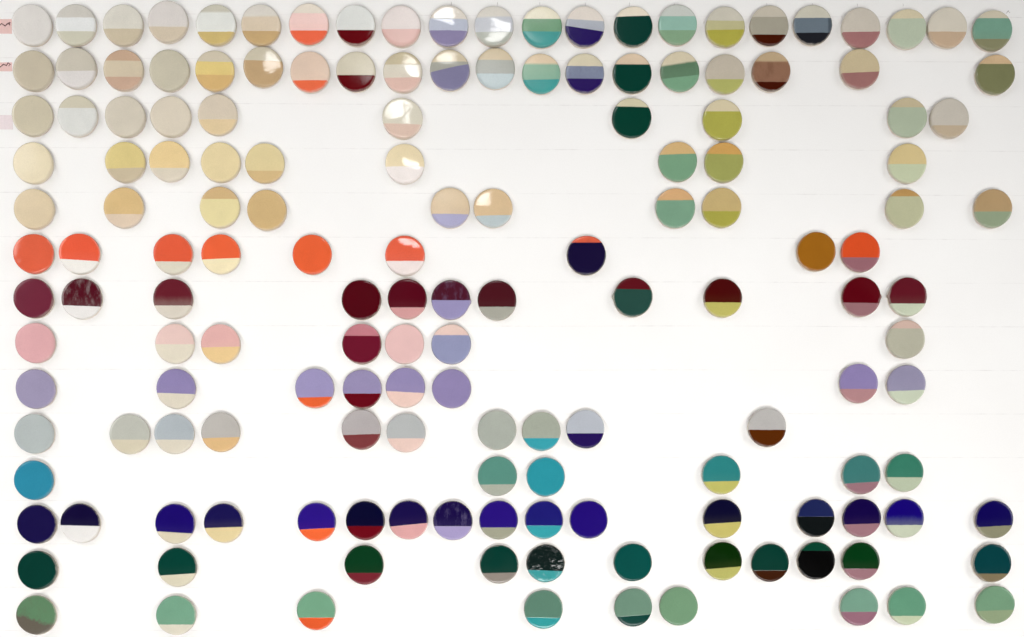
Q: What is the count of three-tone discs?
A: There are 22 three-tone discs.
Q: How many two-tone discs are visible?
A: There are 107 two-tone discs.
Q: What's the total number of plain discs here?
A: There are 28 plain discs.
